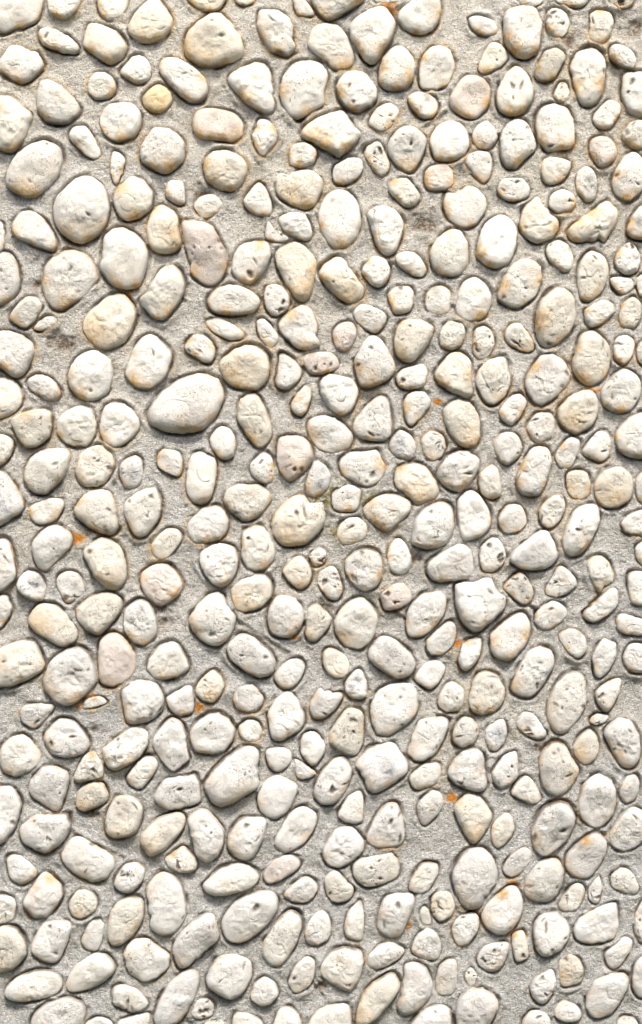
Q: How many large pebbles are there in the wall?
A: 194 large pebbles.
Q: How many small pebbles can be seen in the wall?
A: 194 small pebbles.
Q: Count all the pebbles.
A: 388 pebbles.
